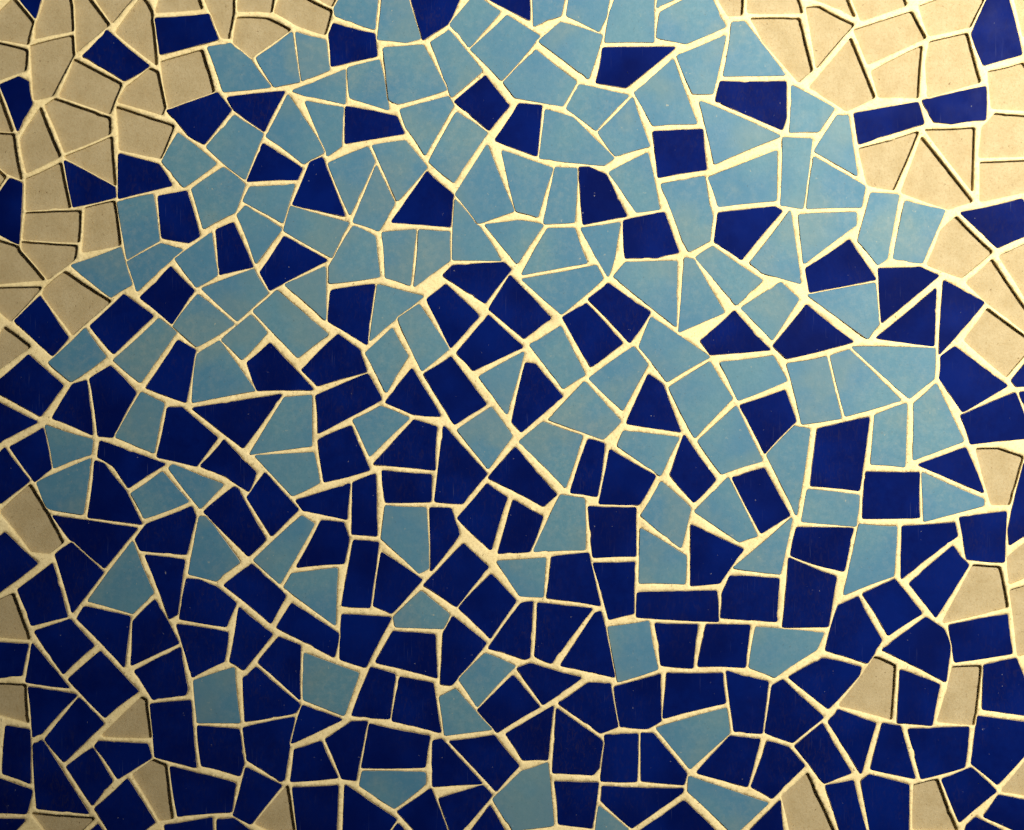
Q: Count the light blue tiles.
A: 131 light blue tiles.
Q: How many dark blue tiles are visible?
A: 200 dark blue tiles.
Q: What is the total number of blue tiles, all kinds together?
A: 331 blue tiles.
